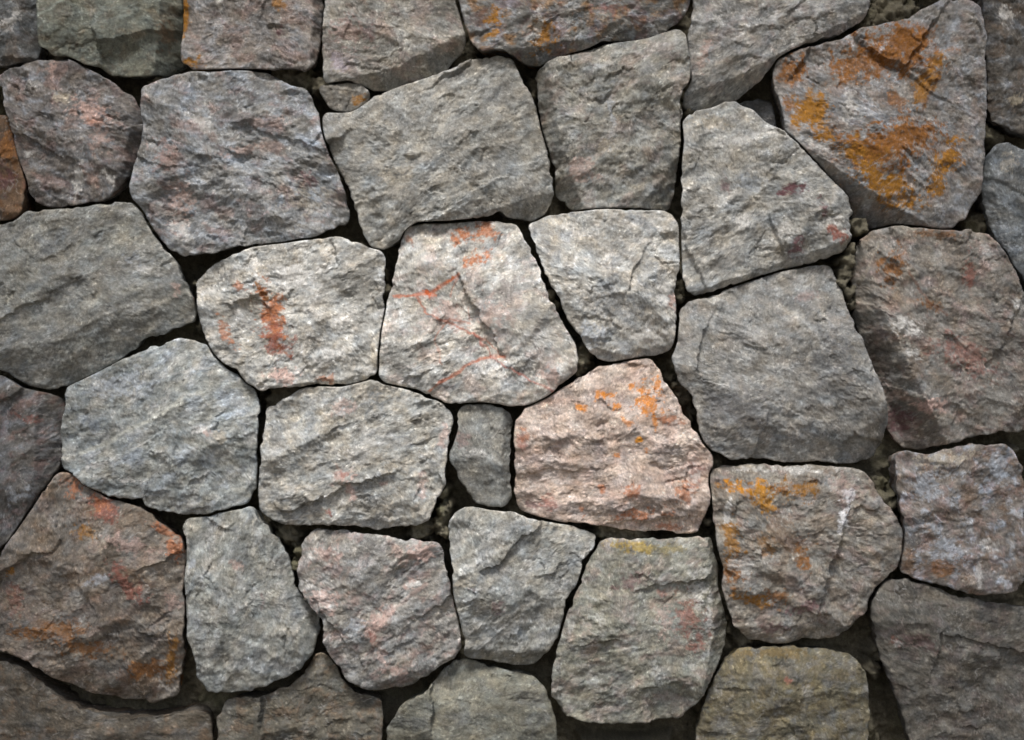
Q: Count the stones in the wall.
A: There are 40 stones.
